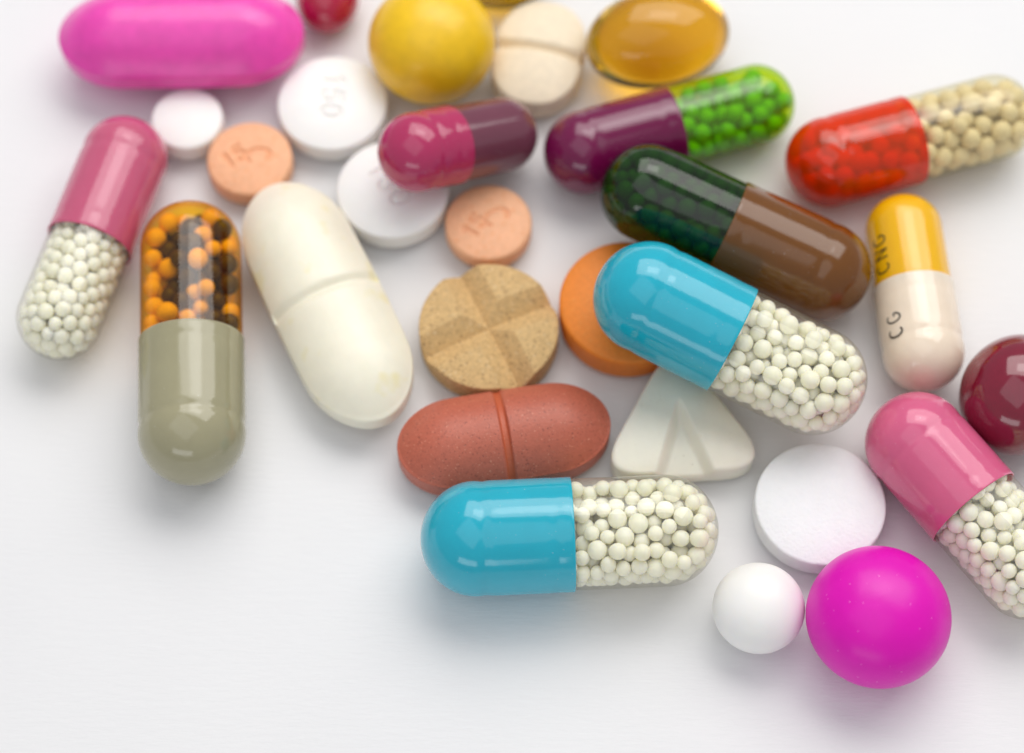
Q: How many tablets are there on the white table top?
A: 18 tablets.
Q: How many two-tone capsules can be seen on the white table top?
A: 10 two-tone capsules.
